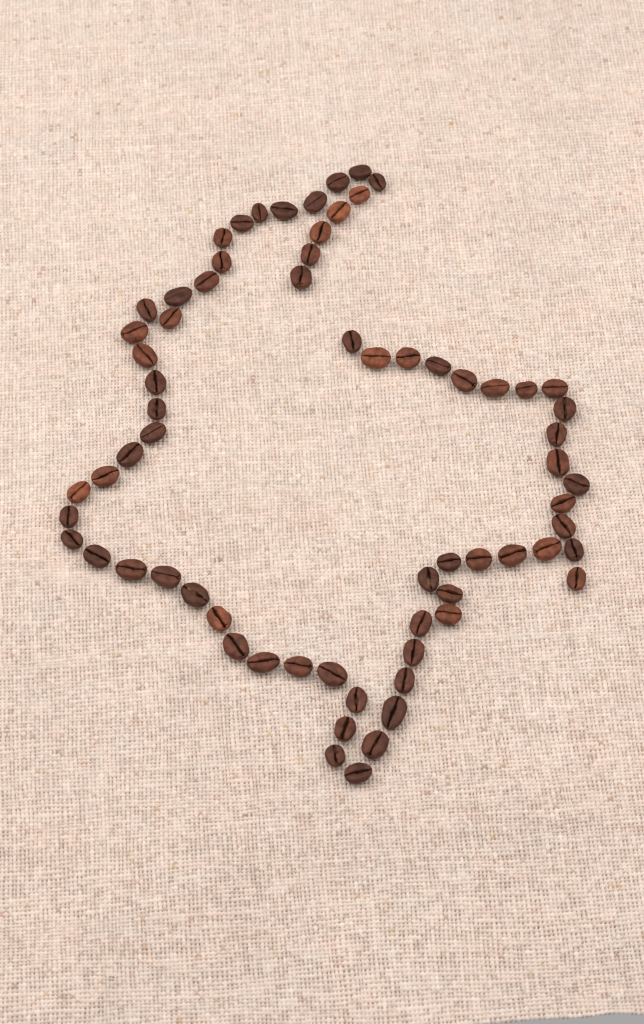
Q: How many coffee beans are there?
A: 69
